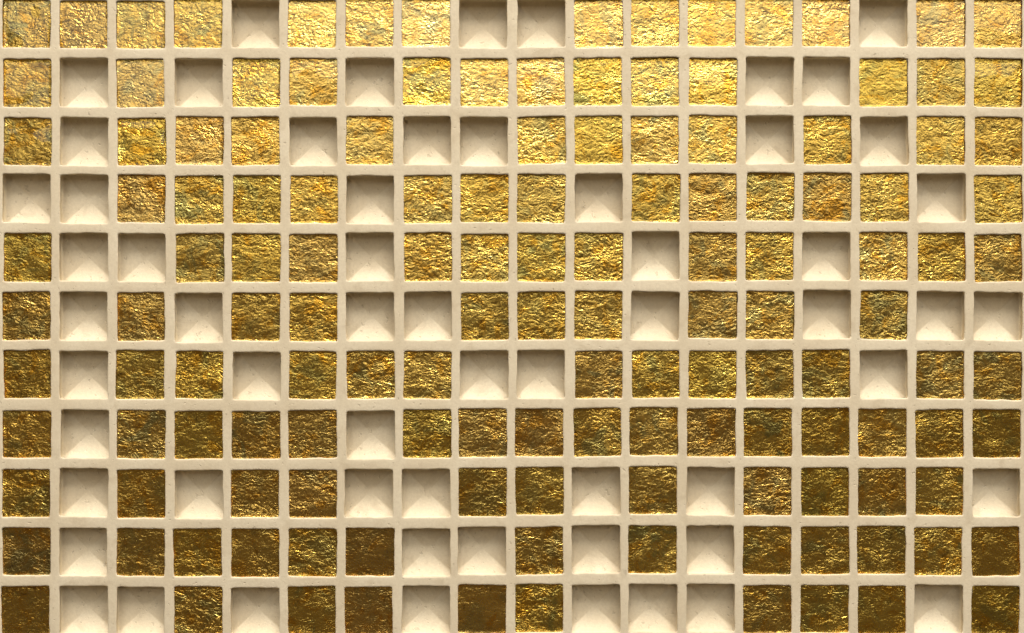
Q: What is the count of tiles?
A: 138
